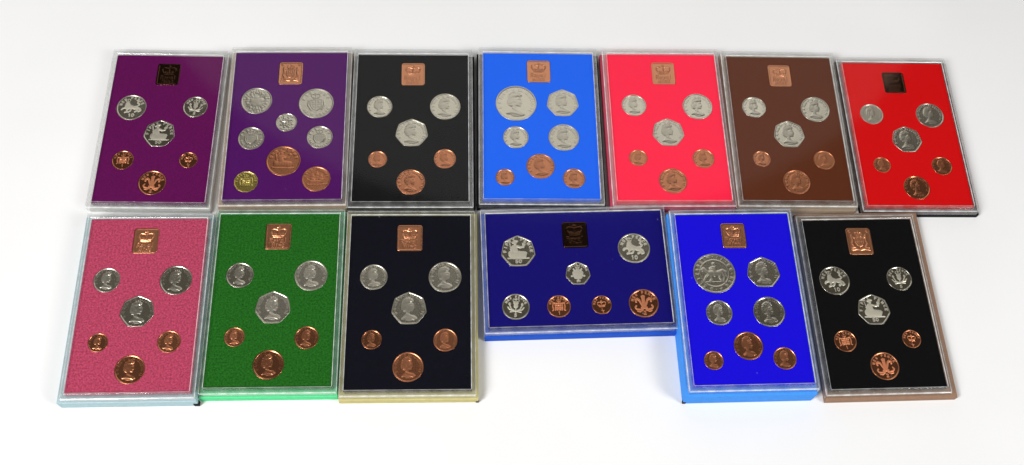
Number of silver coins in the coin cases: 44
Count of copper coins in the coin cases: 38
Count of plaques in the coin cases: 13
